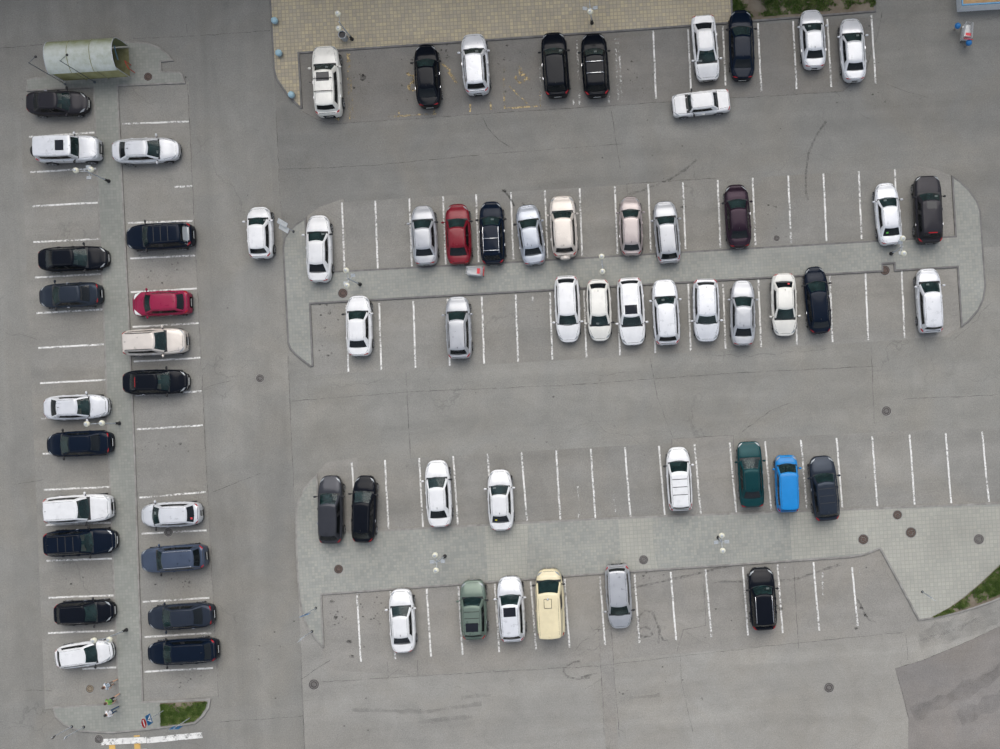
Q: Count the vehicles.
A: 66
